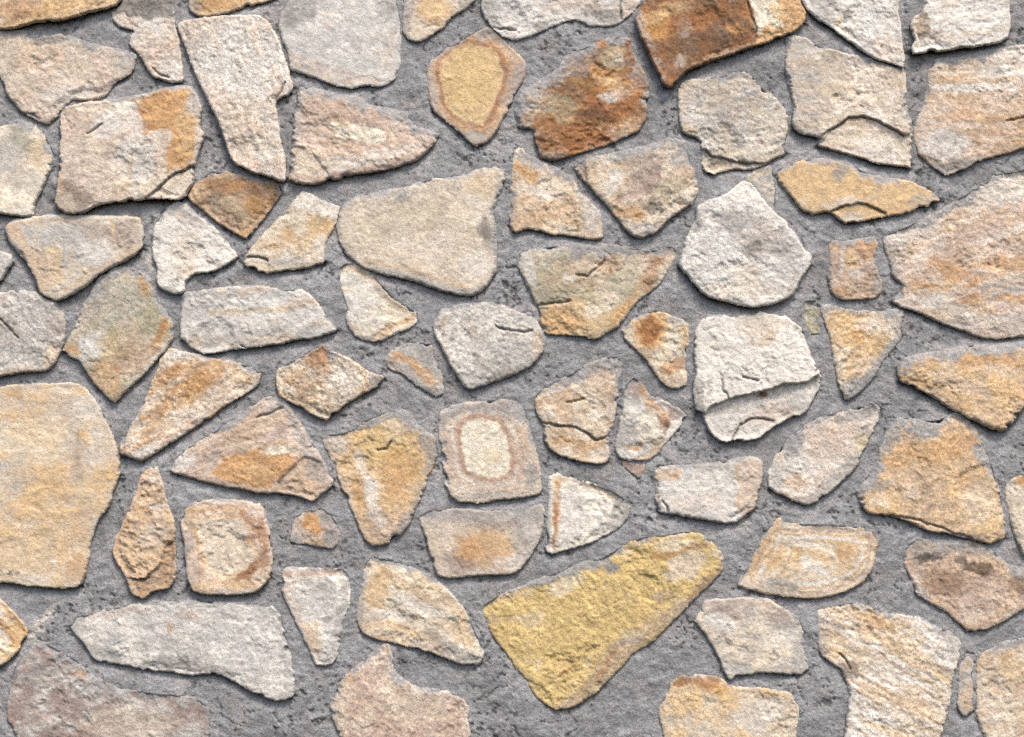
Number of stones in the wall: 76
